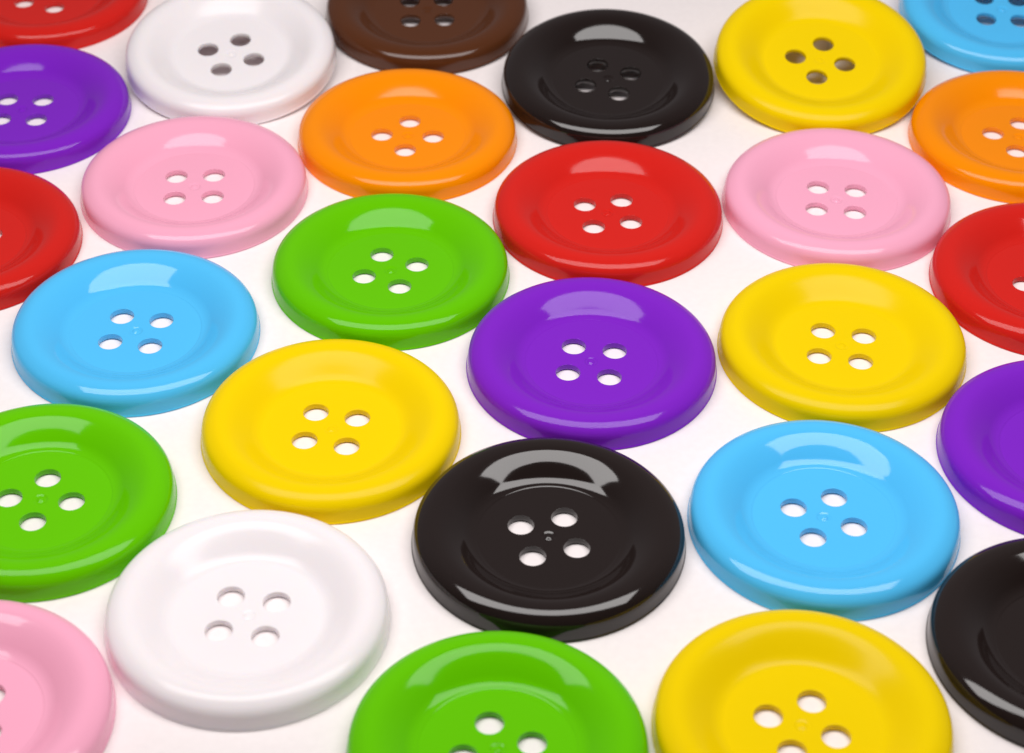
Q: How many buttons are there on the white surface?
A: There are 28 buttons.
